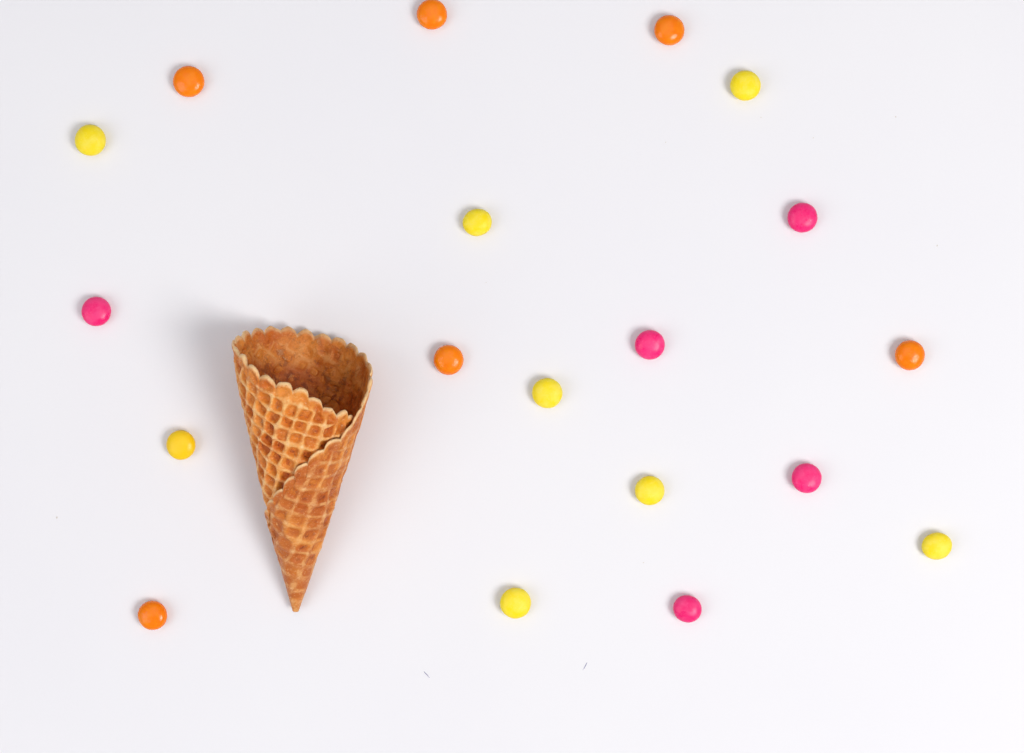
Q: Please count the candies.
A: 19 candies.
